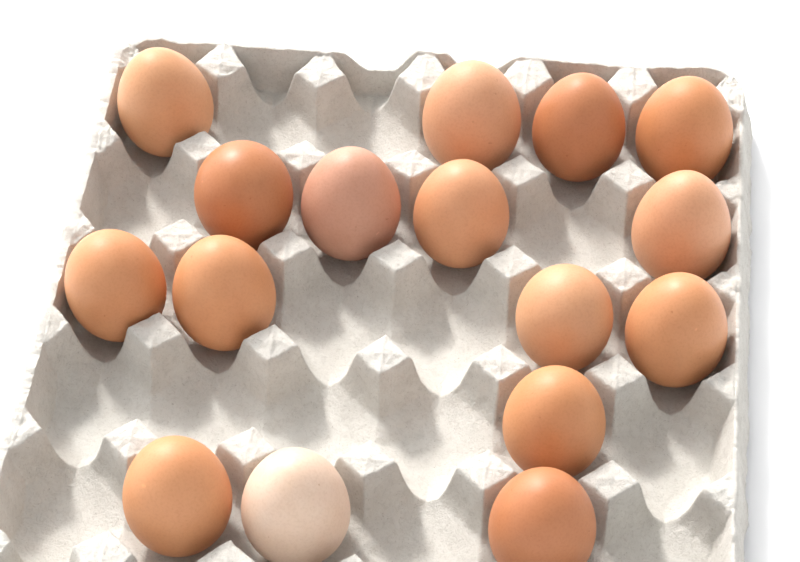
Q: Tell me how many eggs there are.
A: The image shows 16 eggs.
